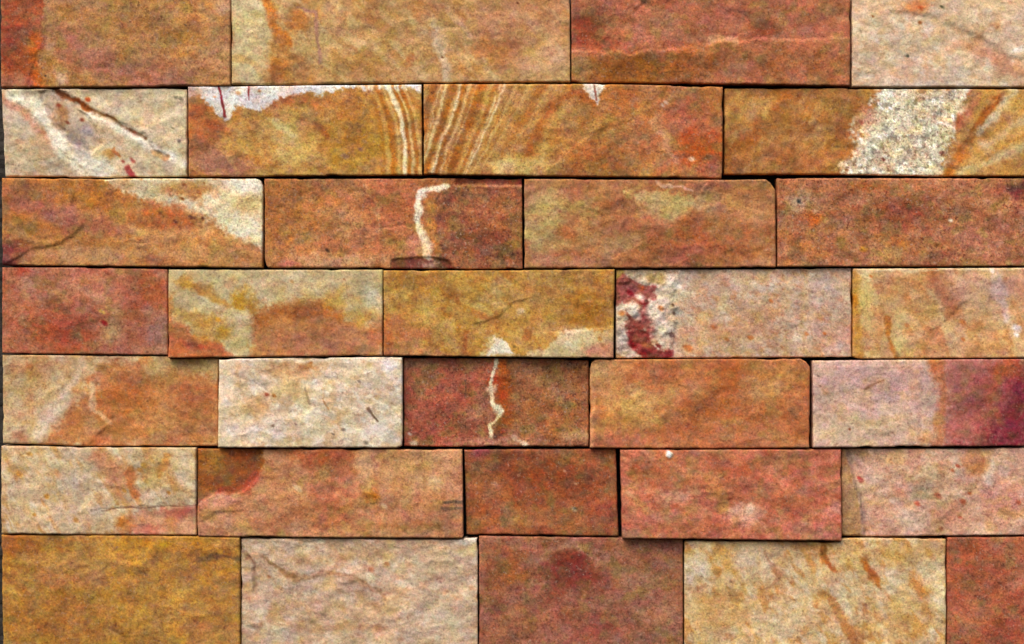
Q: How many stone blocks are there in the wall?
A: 32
